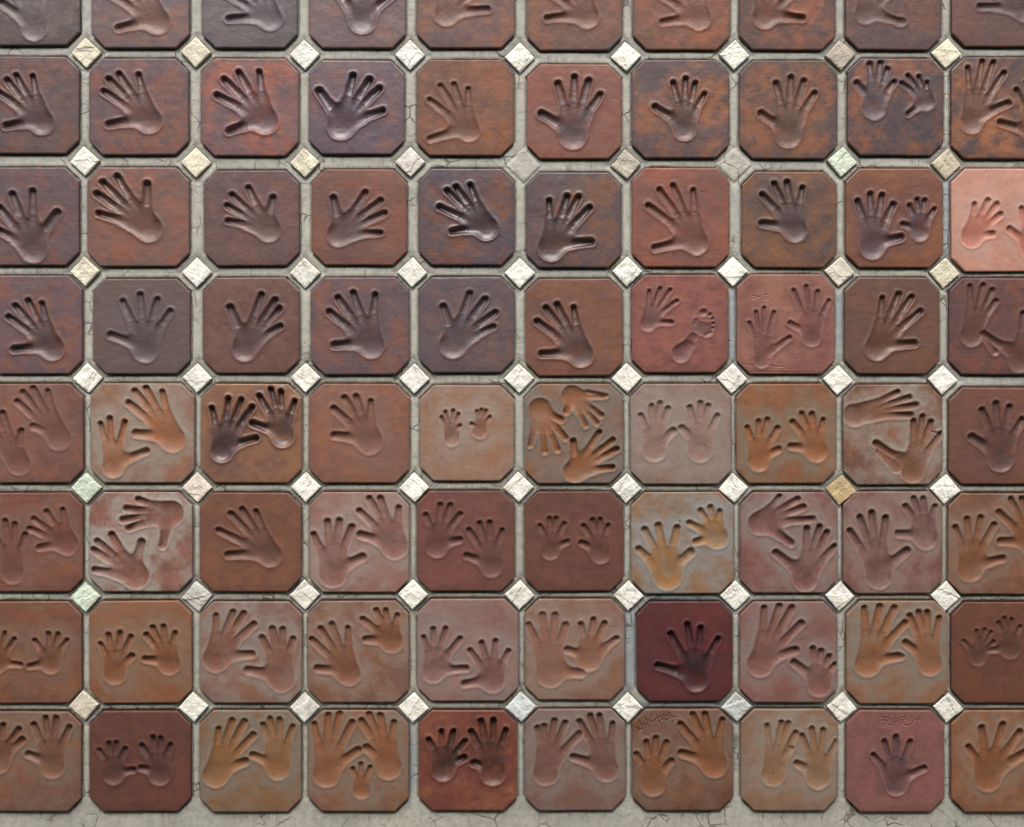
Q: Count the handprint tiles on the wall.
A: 80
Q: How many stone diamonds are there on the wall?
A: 61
